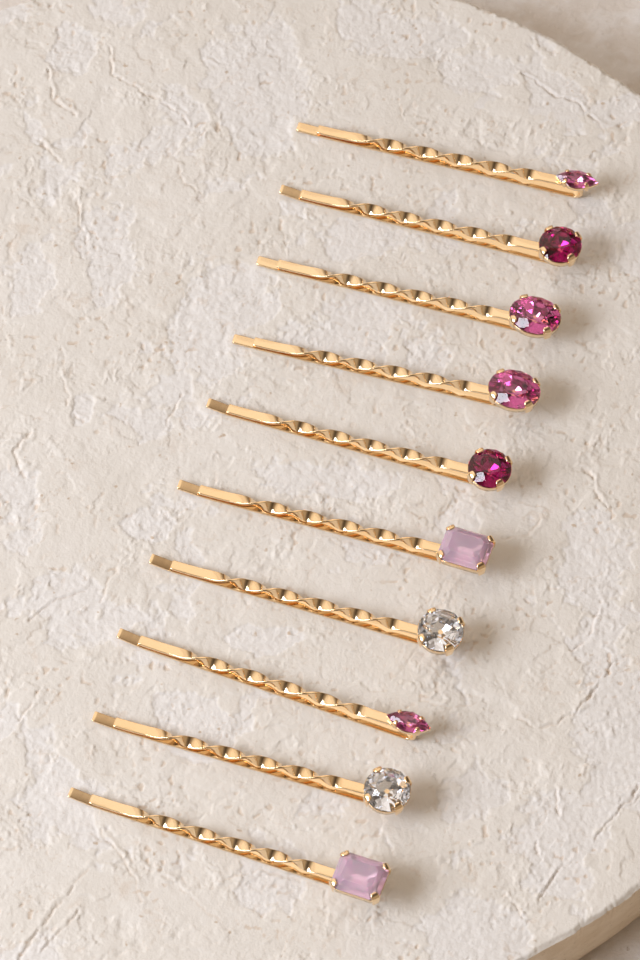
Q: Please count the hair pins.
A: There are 10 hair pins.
